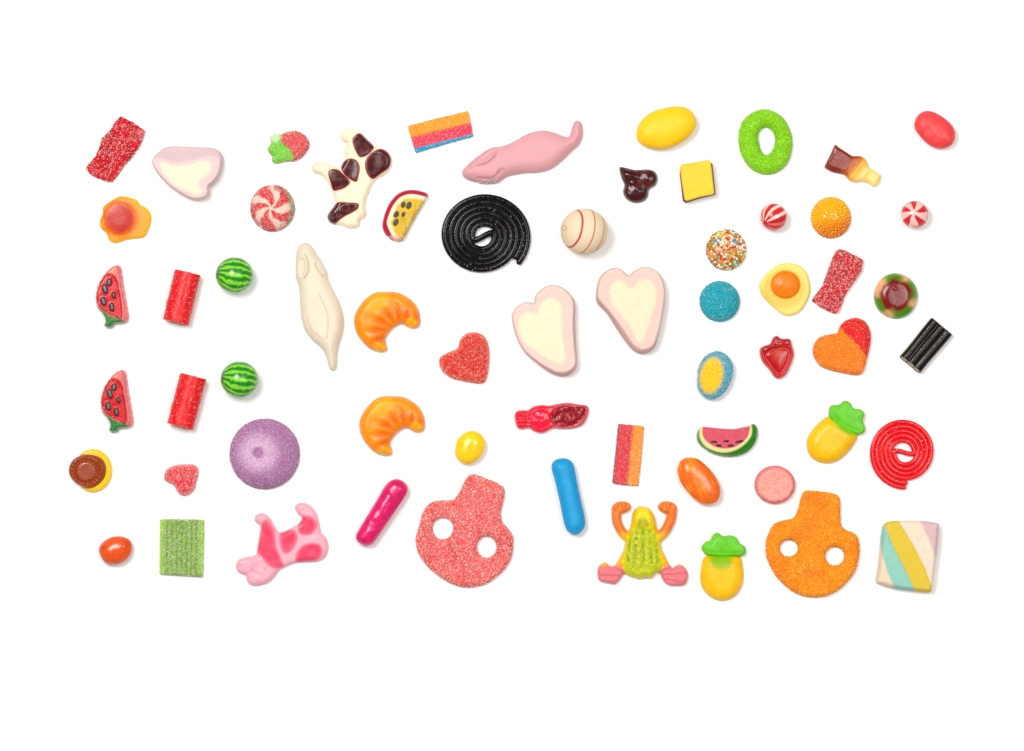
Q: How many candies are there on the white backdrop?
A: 62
